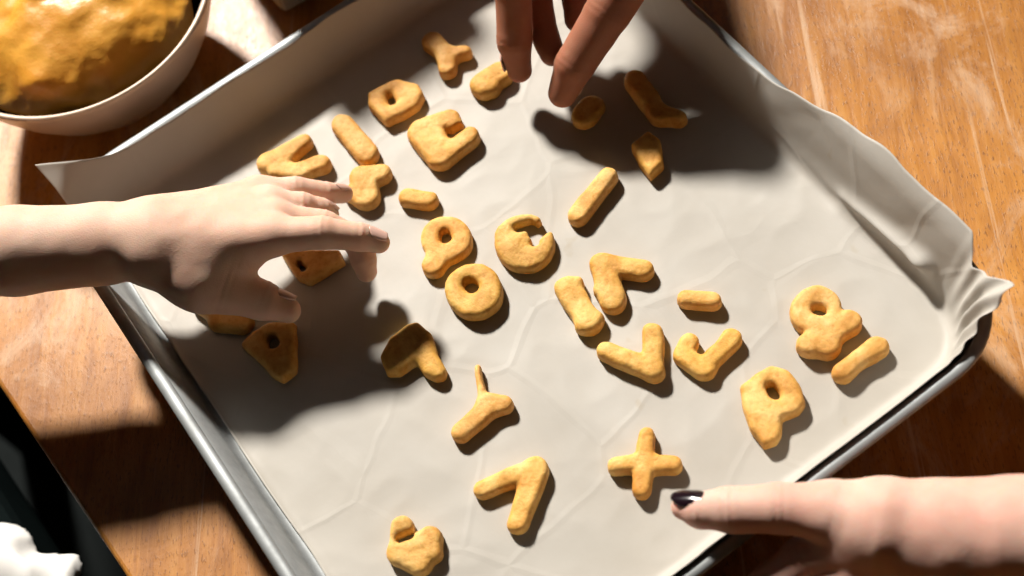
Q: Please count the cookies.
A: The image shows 31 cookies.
